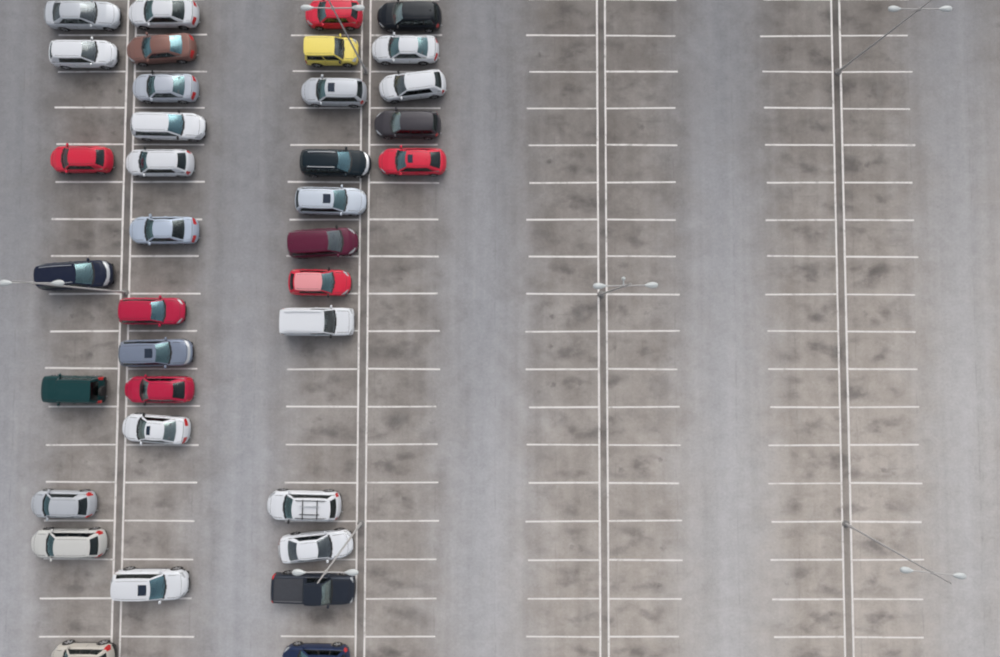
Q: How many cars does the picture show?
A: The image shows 36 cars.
